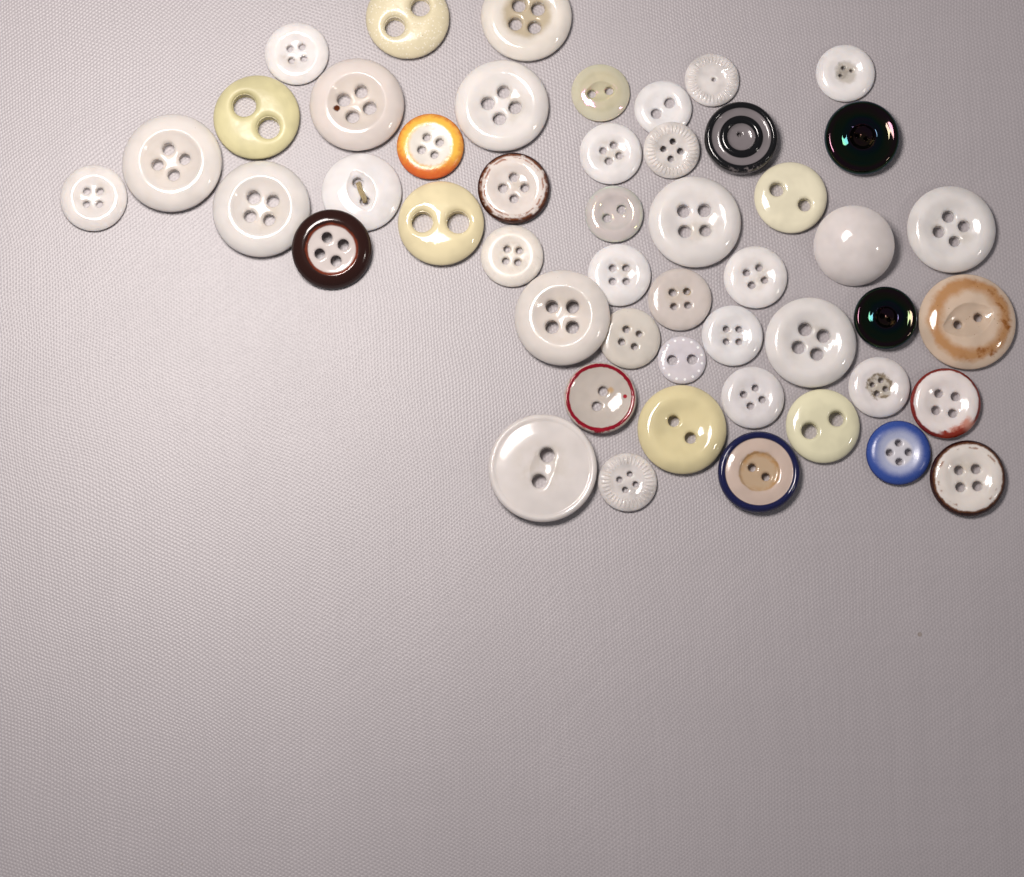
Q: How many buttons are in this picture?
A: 49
